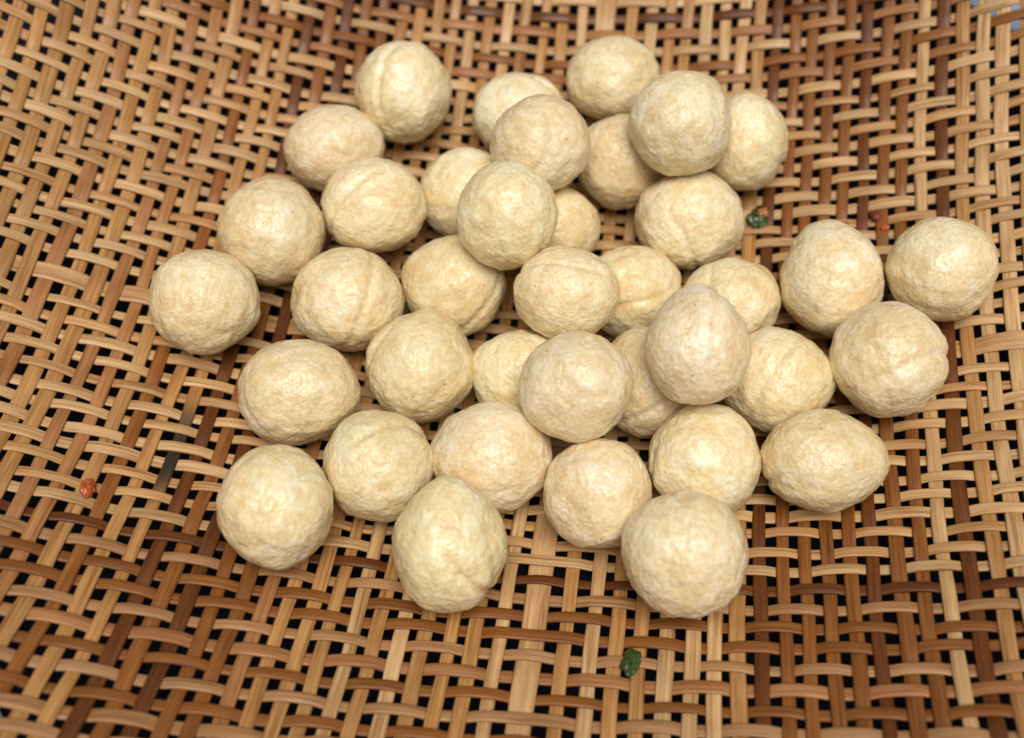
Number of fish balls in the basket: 38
